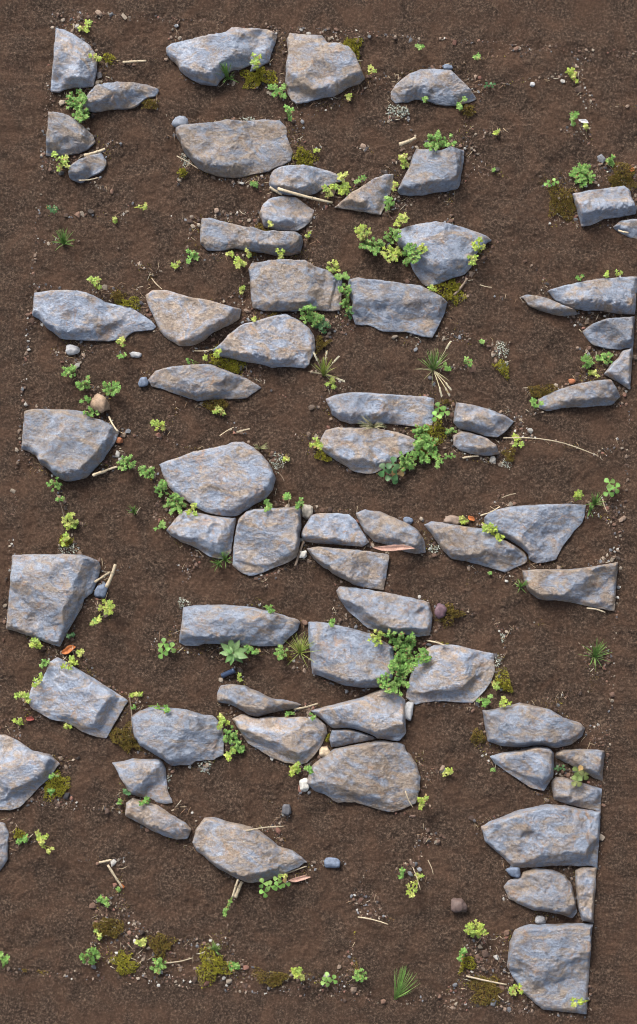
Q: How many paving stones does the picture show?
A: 66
